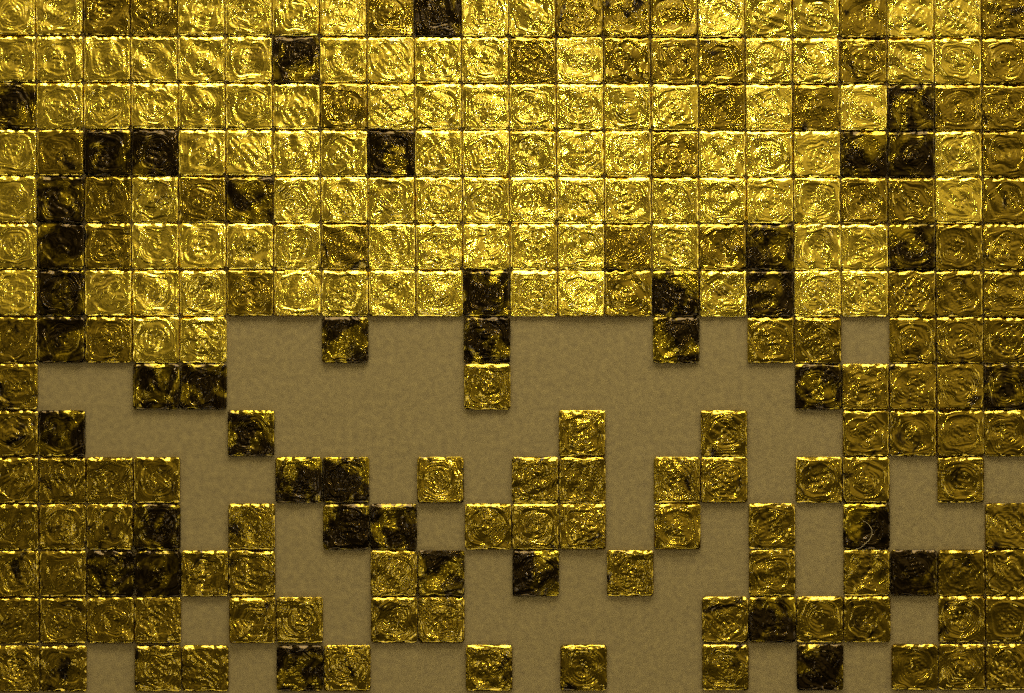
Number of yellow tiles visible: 100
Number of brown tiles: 113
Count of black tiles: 42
